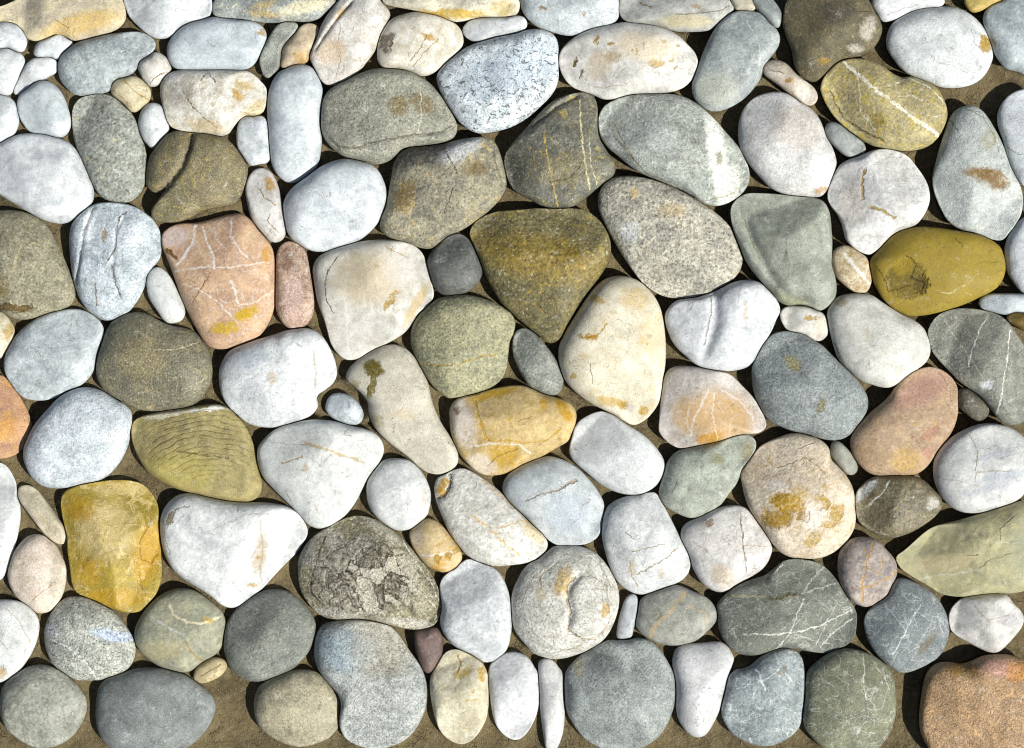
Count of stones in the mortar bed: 133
